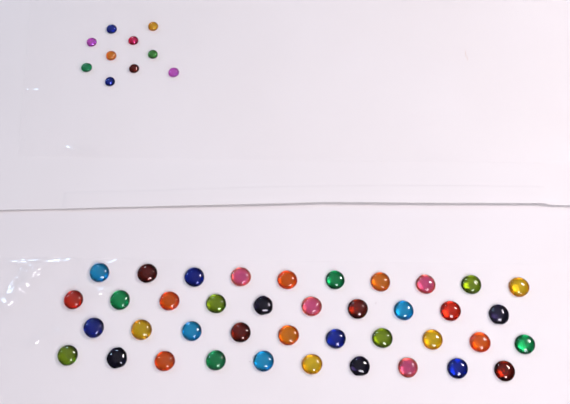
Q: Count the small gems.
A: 10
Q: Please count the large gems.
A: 40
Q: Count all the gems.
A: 50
